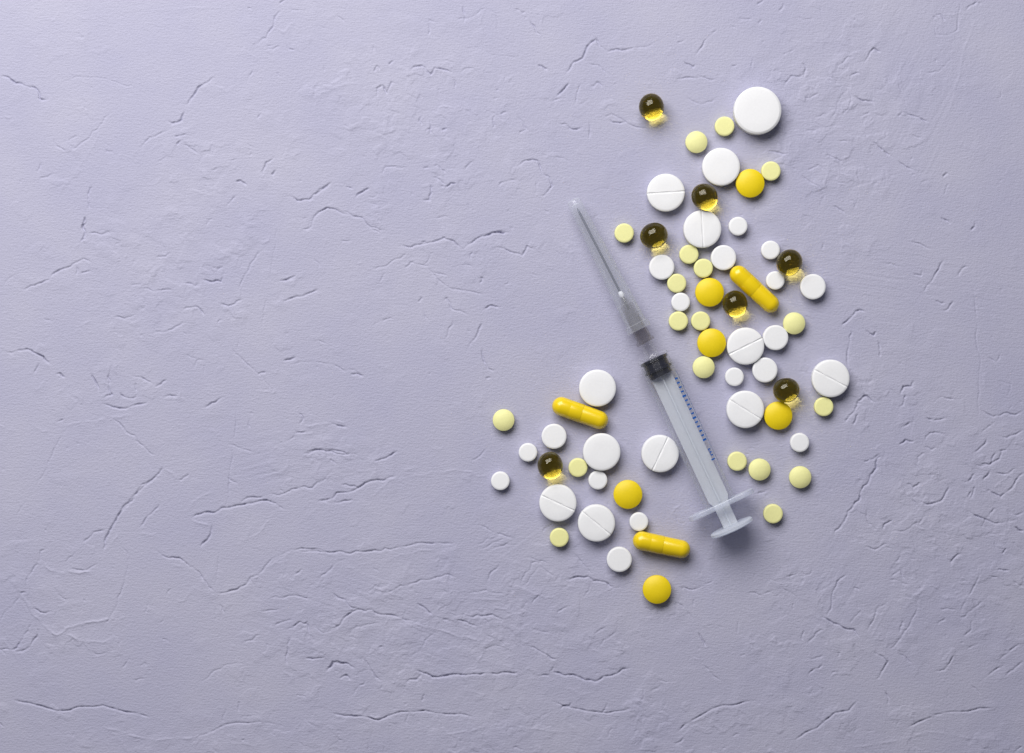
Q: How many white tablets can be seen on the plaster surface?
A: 29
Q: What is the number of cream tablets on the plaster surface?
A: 19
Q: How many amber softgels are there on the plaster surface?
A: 7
